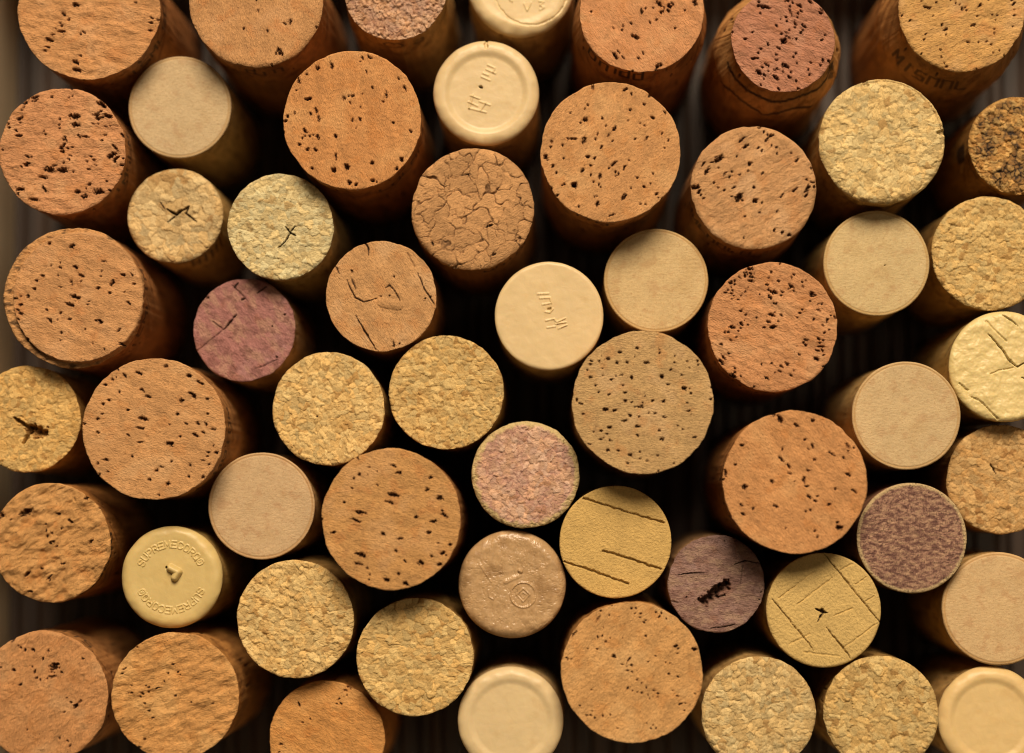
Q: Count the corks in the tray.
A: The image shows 56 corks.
